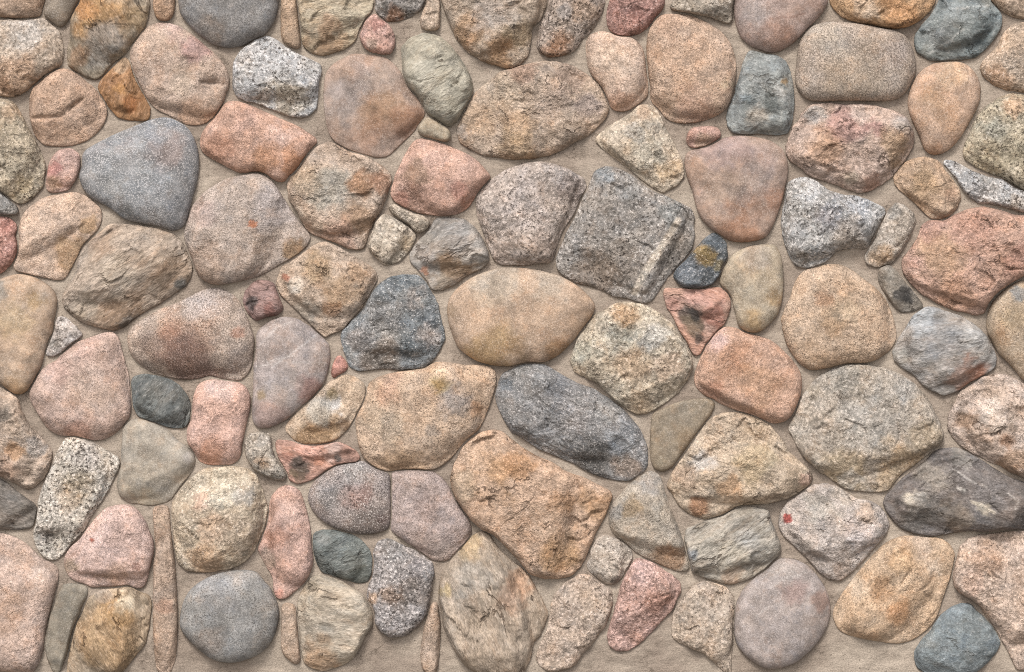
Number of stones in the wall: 122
